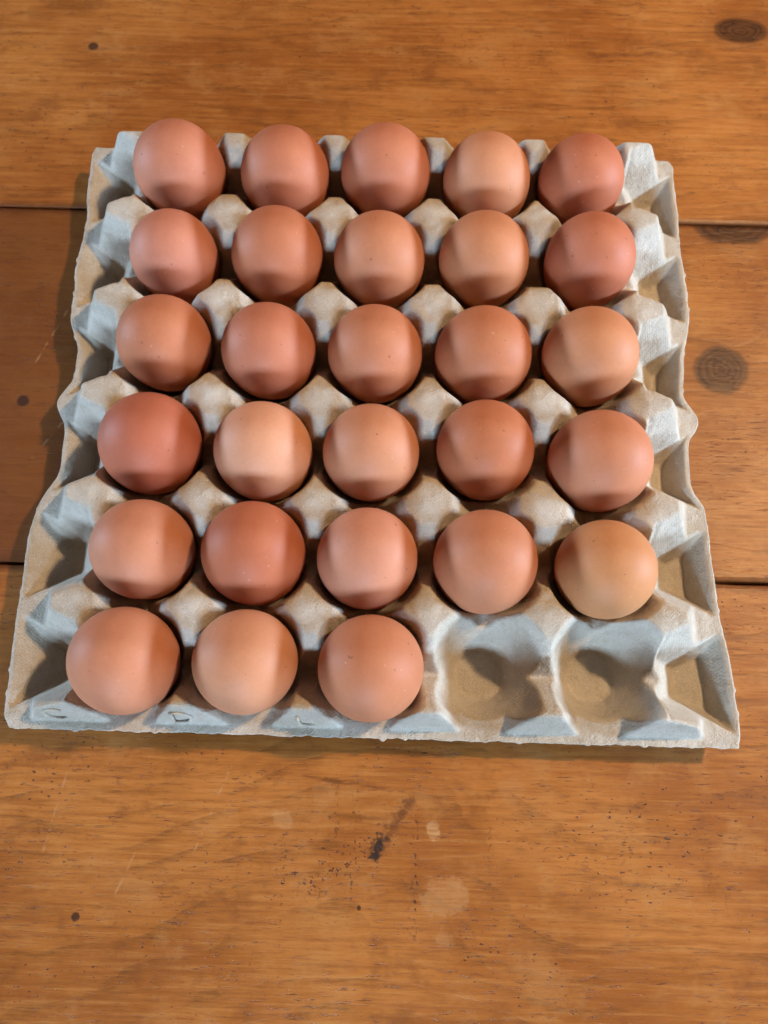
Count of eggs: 28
